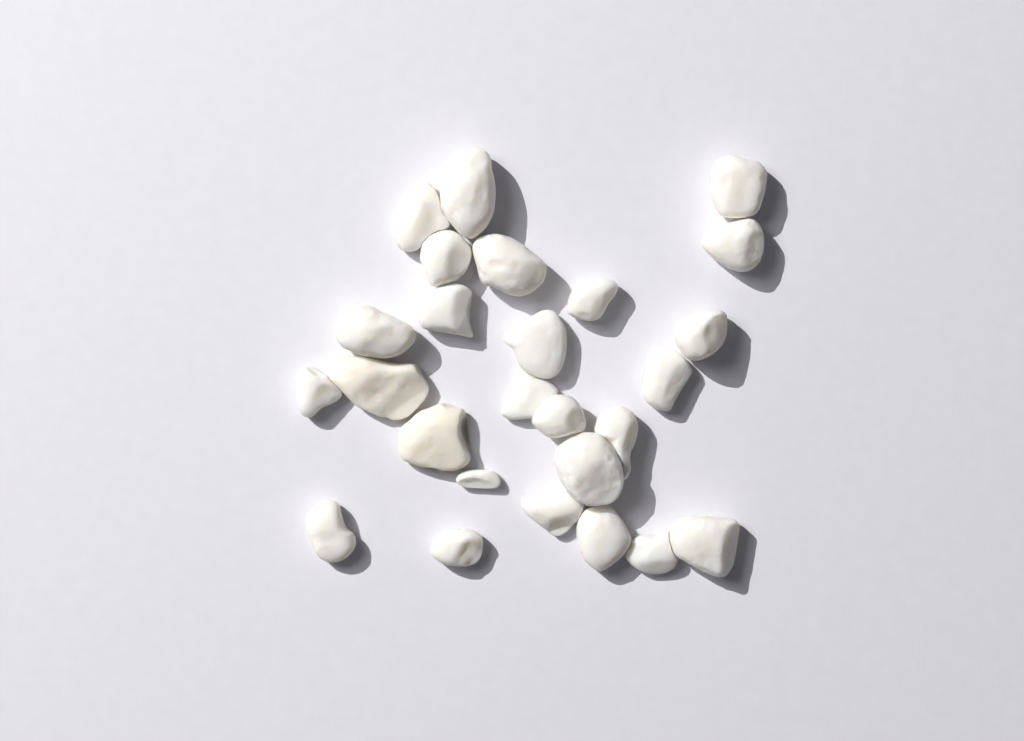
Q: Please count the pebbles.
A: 26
